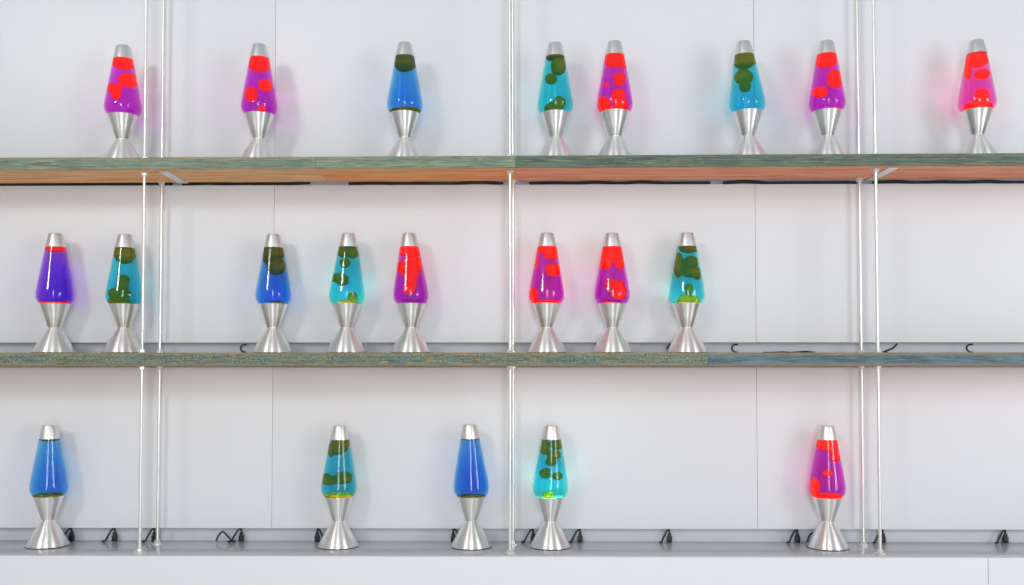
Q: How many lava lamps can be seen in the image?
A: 21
